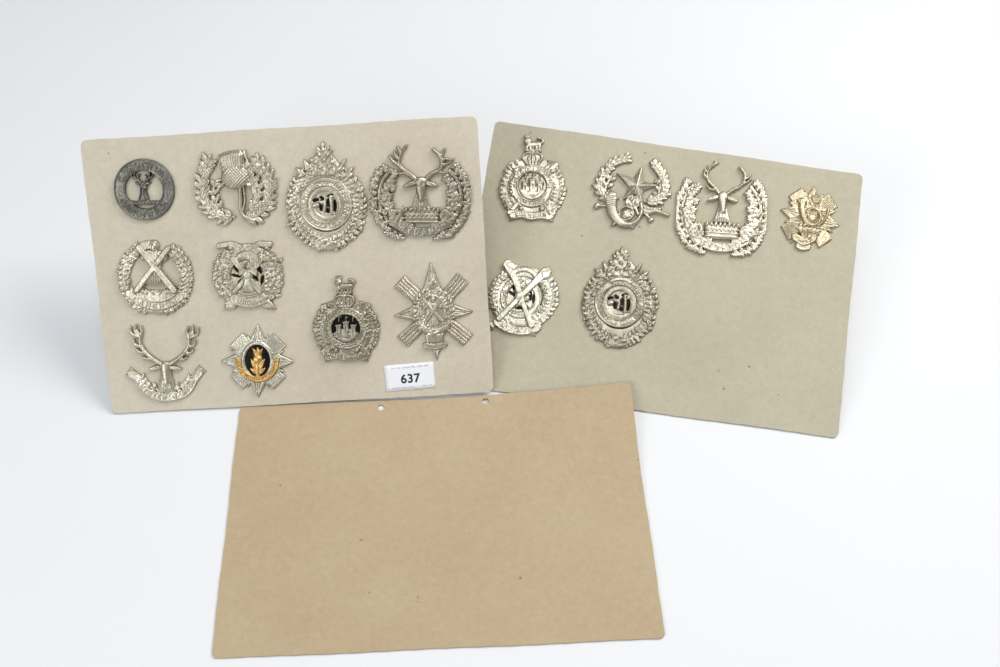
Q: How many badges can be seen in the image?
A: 16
